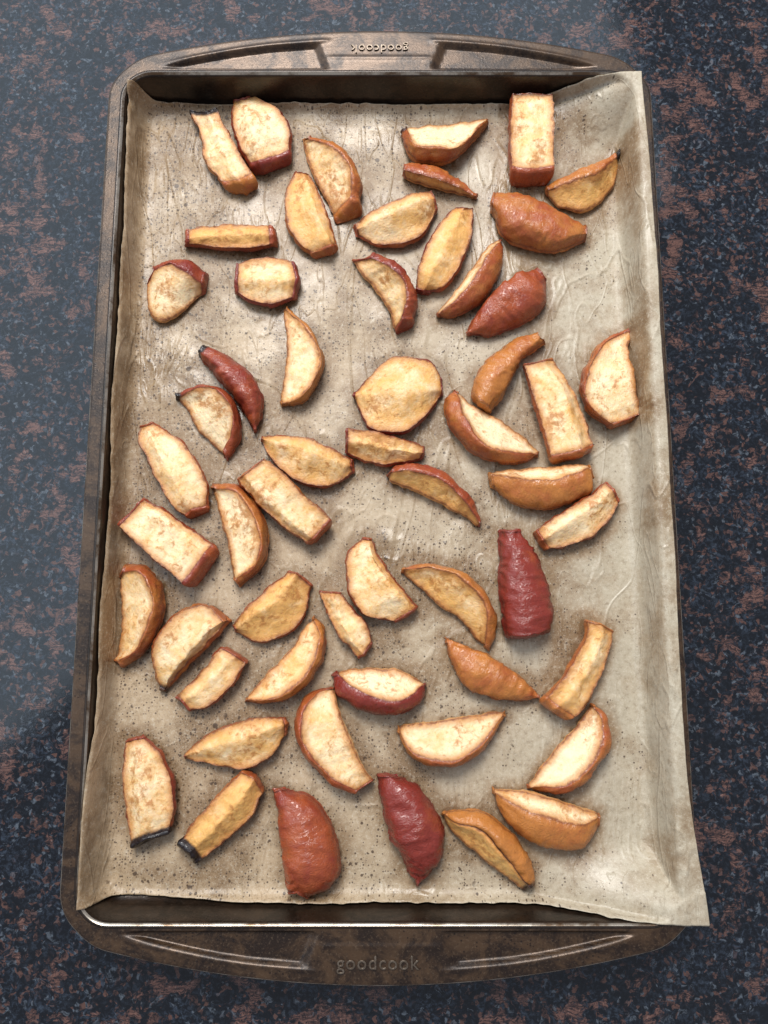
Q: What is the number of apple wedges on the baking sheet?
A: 56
